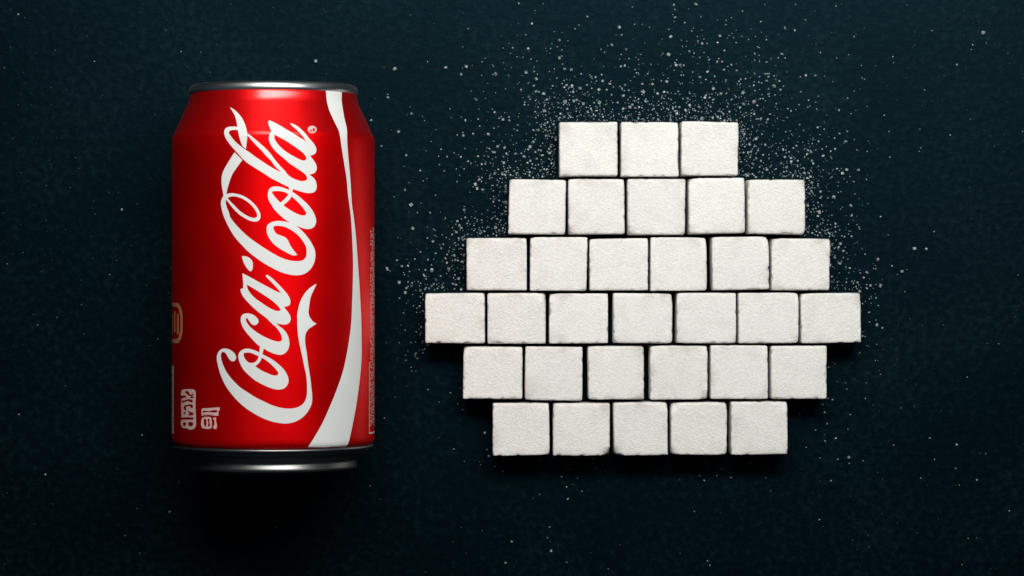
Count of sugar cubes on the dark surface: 32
